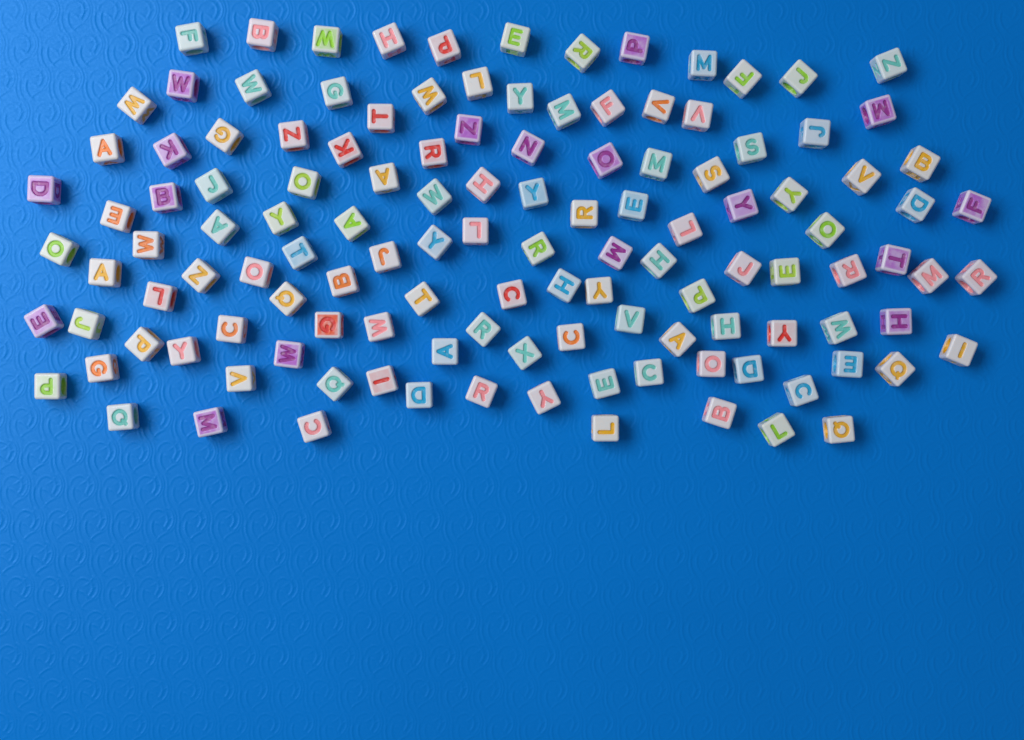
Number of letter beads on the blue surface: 127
